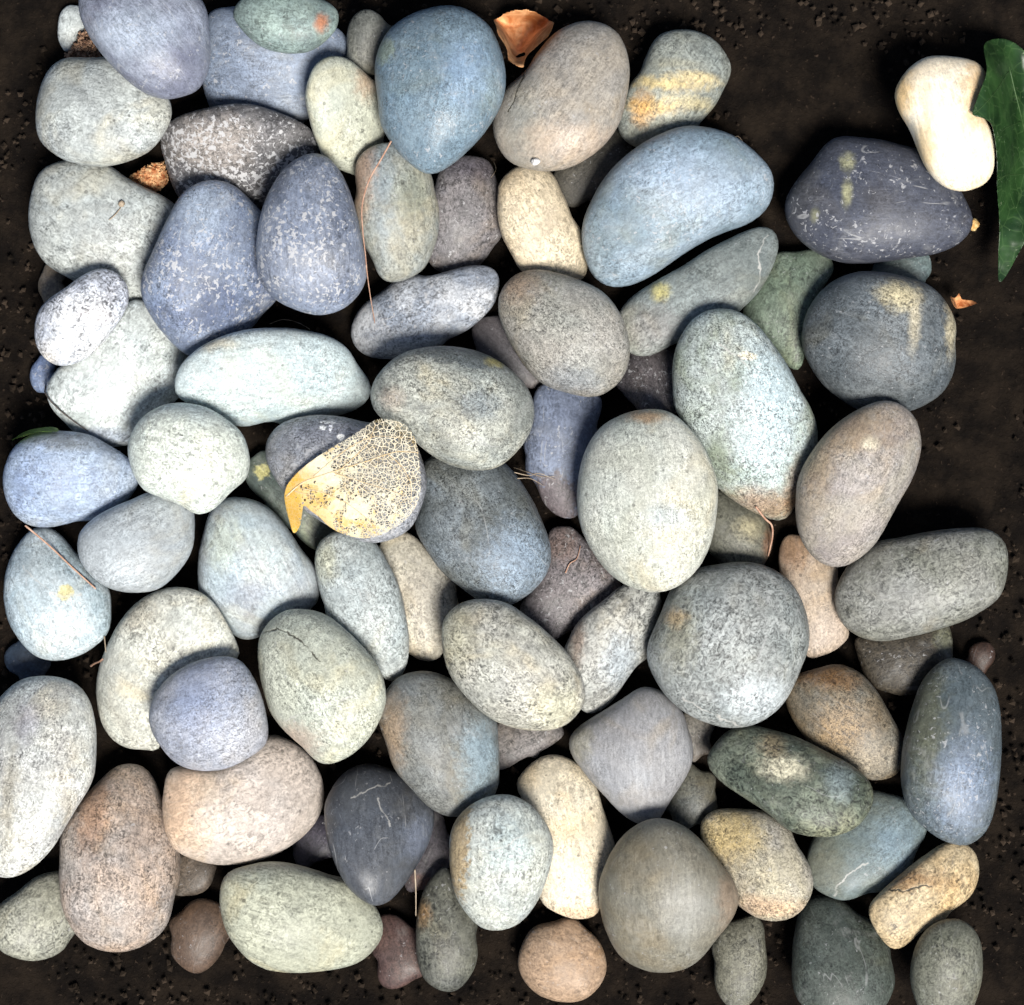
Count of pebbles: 92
